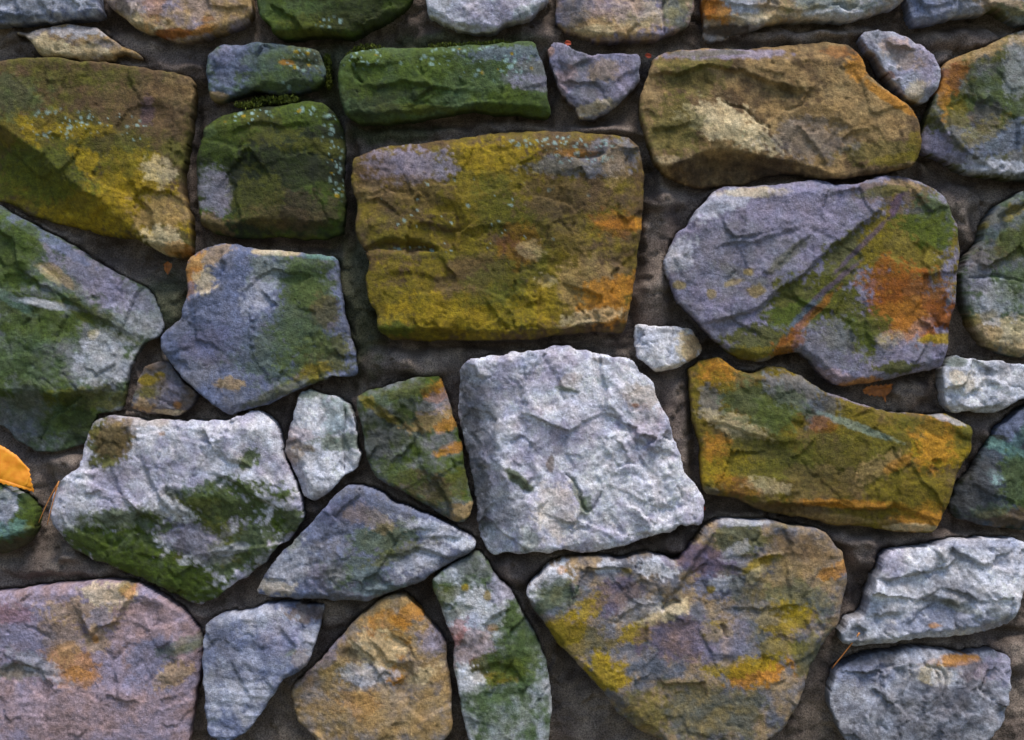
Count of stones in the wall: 39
